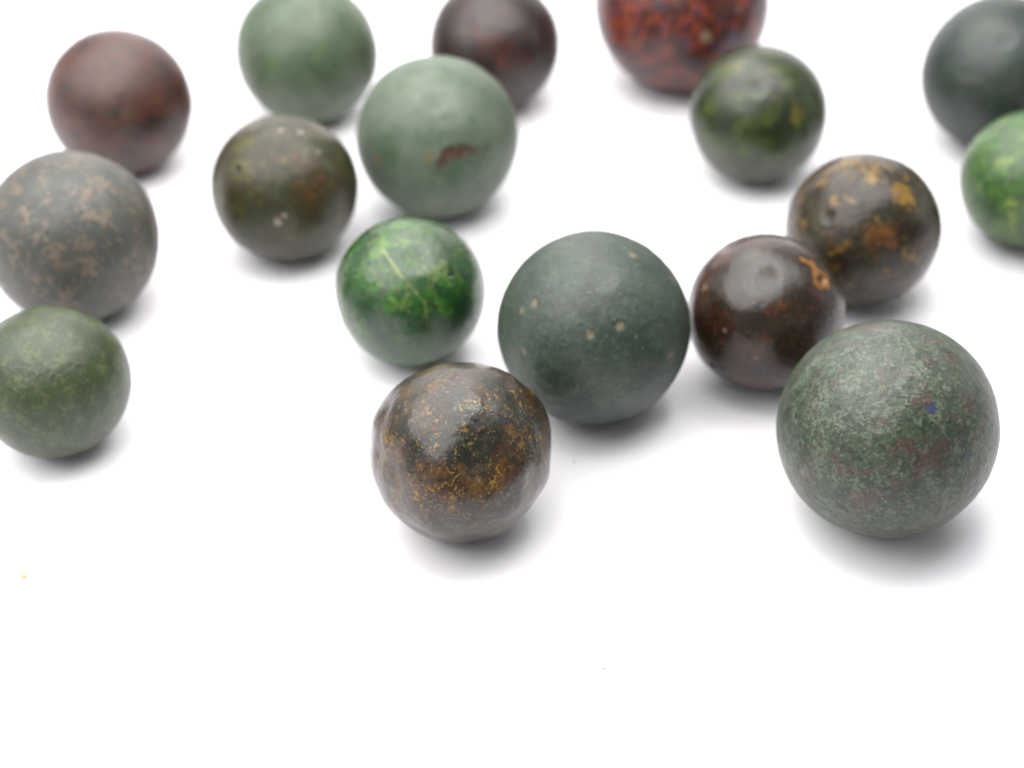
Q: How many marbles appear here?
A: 17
